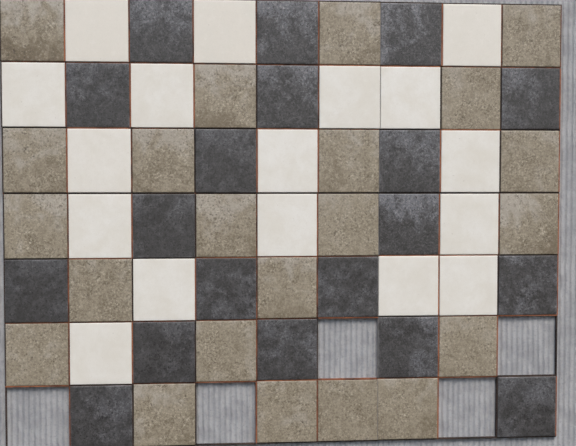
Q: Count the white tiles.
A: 17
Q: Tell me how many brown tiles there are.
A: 22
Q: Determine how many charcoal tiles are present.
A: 19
